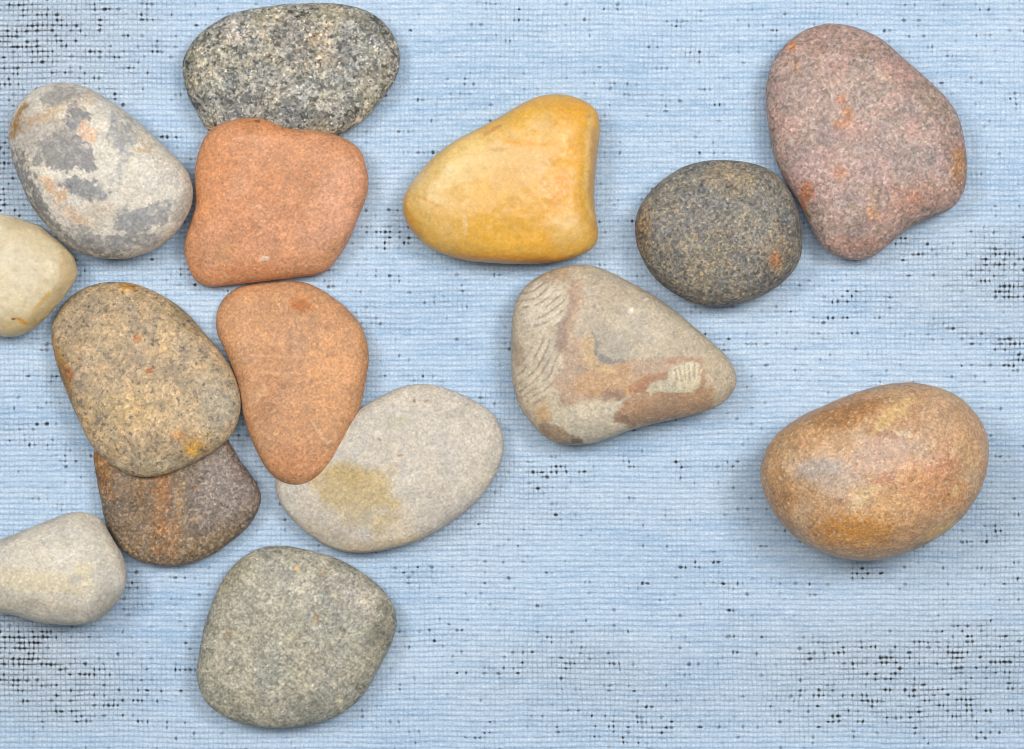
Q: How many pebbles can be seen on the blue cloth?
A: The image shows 15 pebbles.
